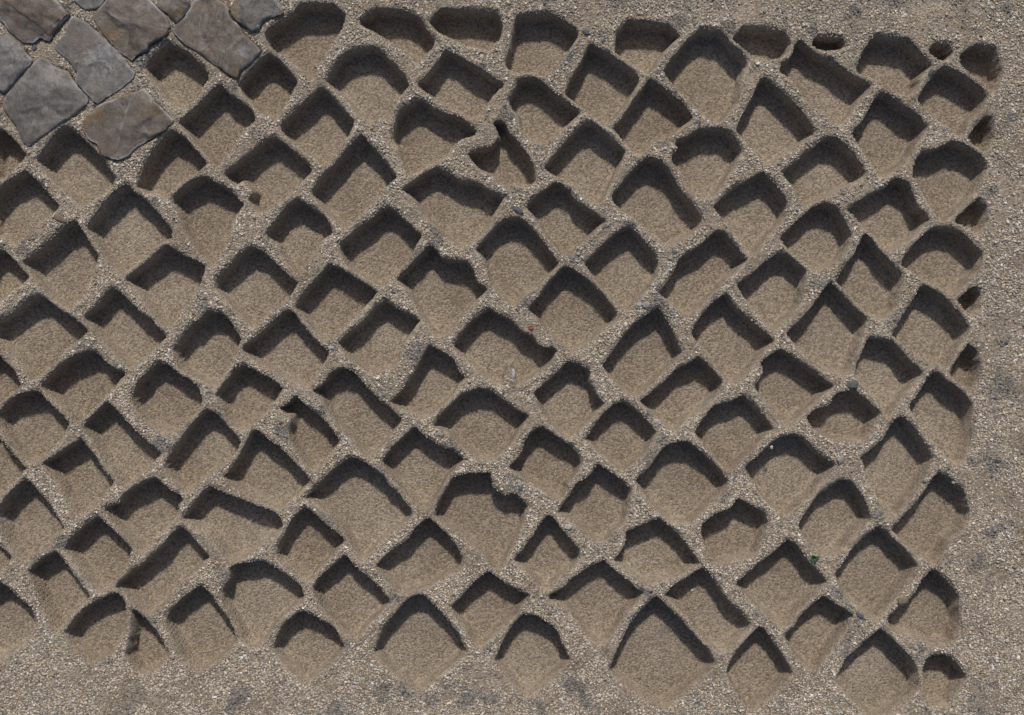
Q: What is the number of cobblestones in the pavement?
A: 10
